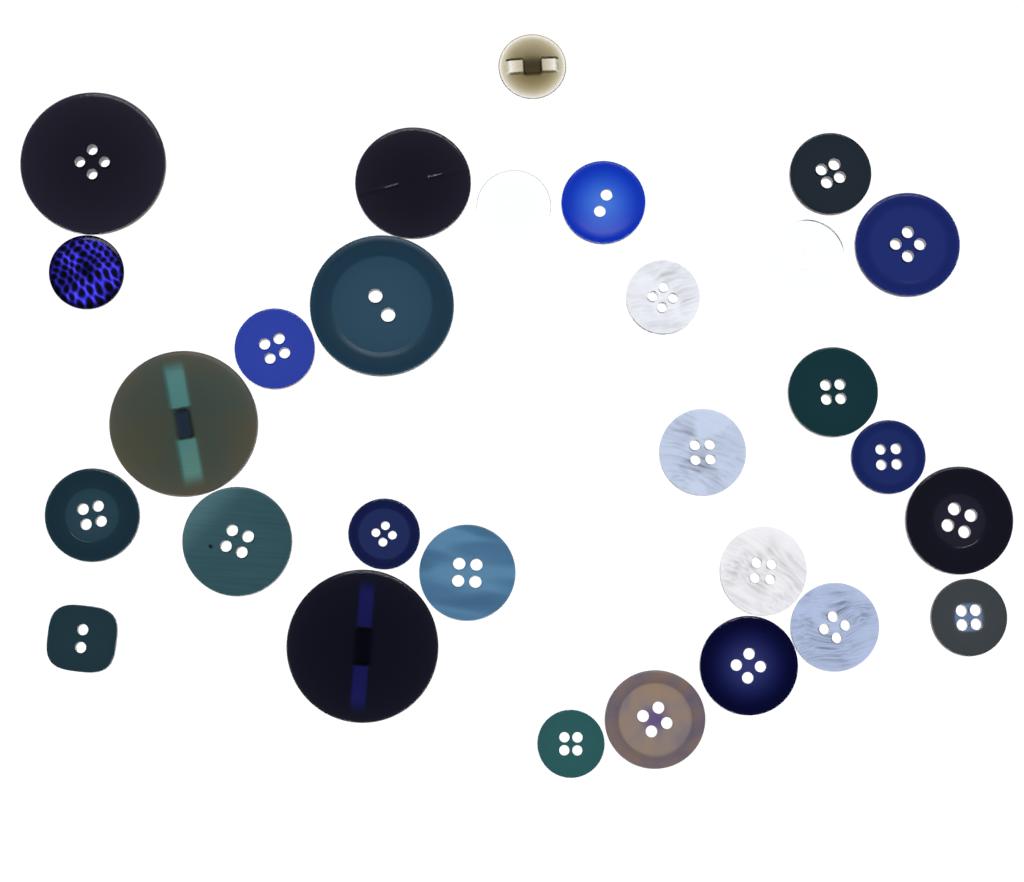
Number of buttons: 29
